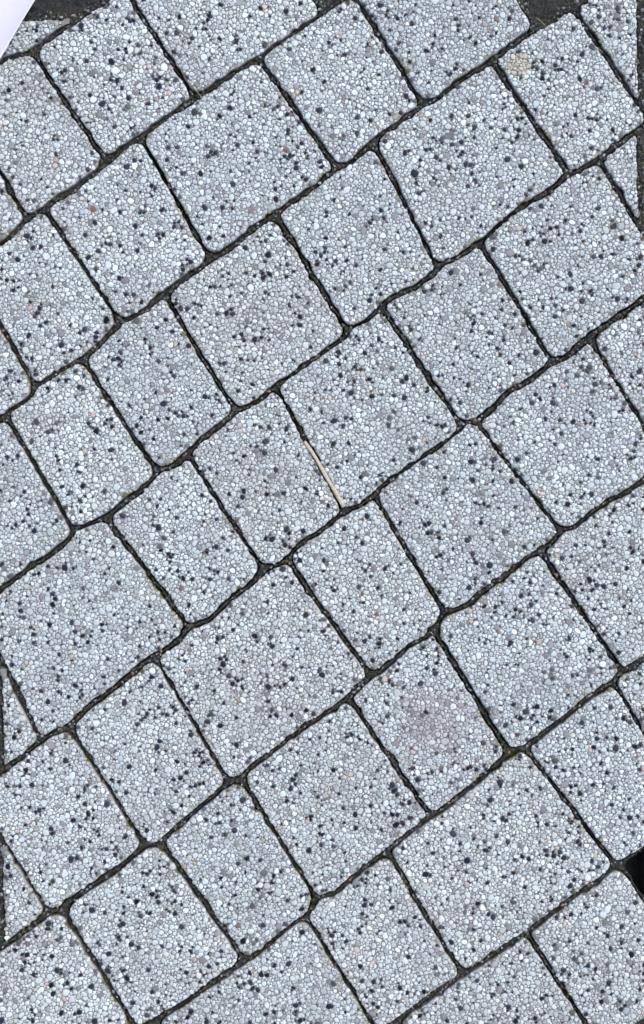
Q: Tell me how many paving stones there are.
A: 49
